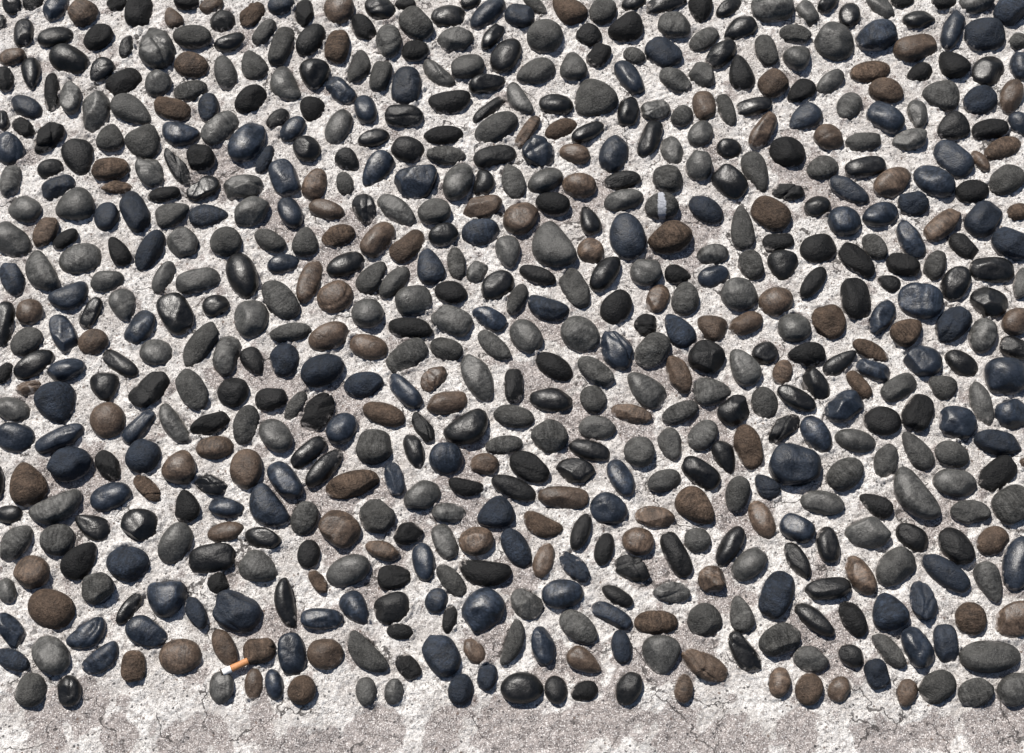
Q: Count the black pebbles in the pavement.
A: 198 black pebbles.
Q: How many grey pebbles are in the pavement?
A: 199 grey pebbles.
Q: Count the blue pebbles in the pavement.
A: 127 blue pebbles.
